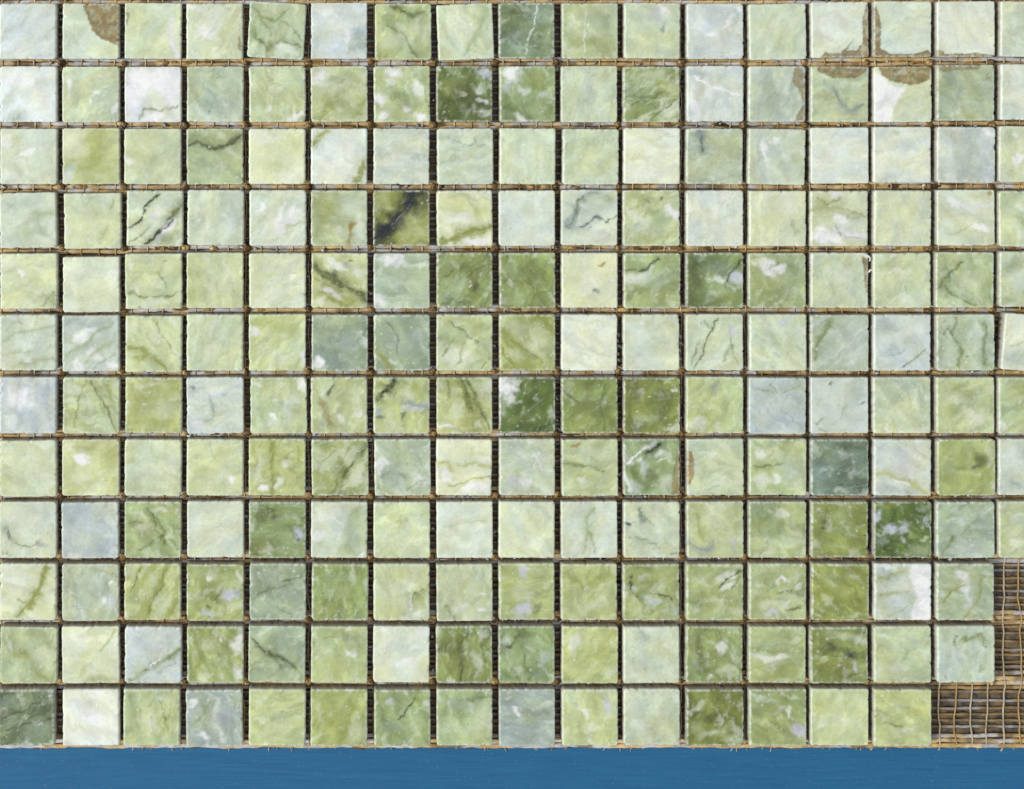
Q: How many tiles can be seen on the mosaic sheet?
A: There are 200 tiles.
